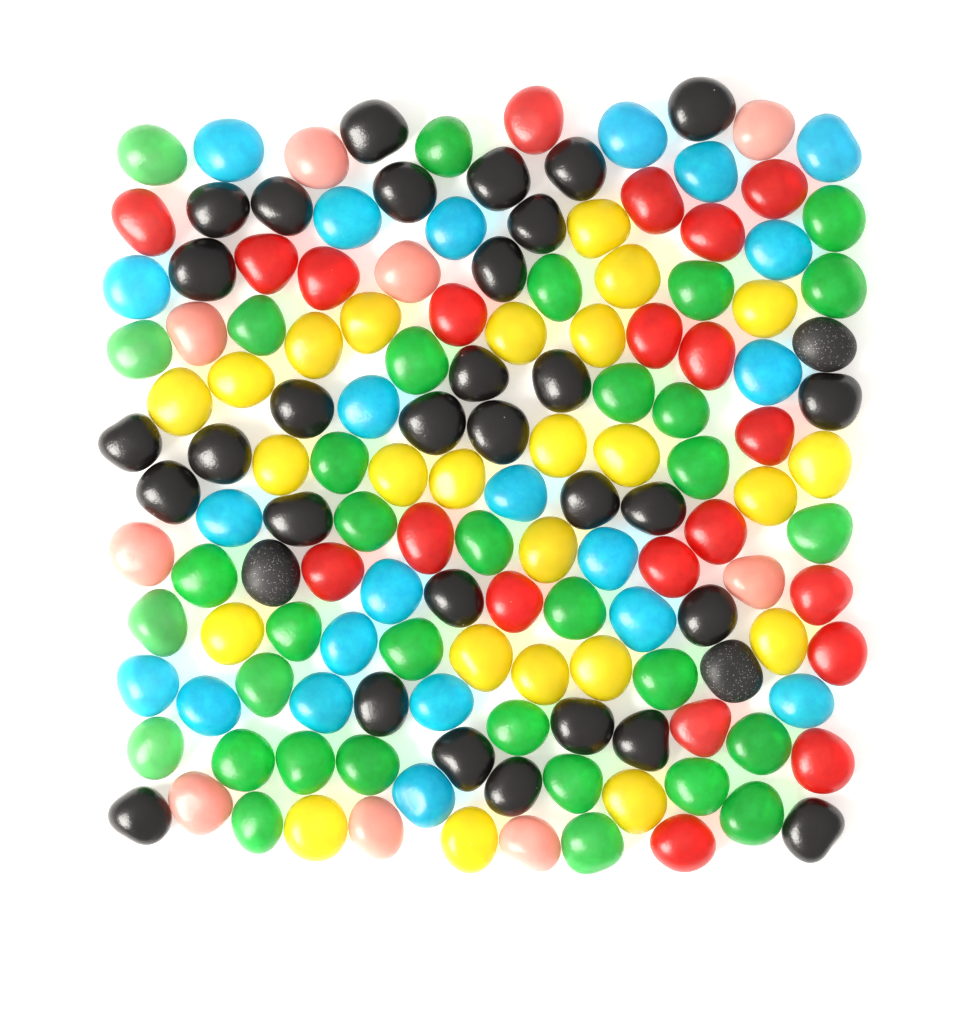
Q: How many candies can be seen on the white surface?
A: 145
